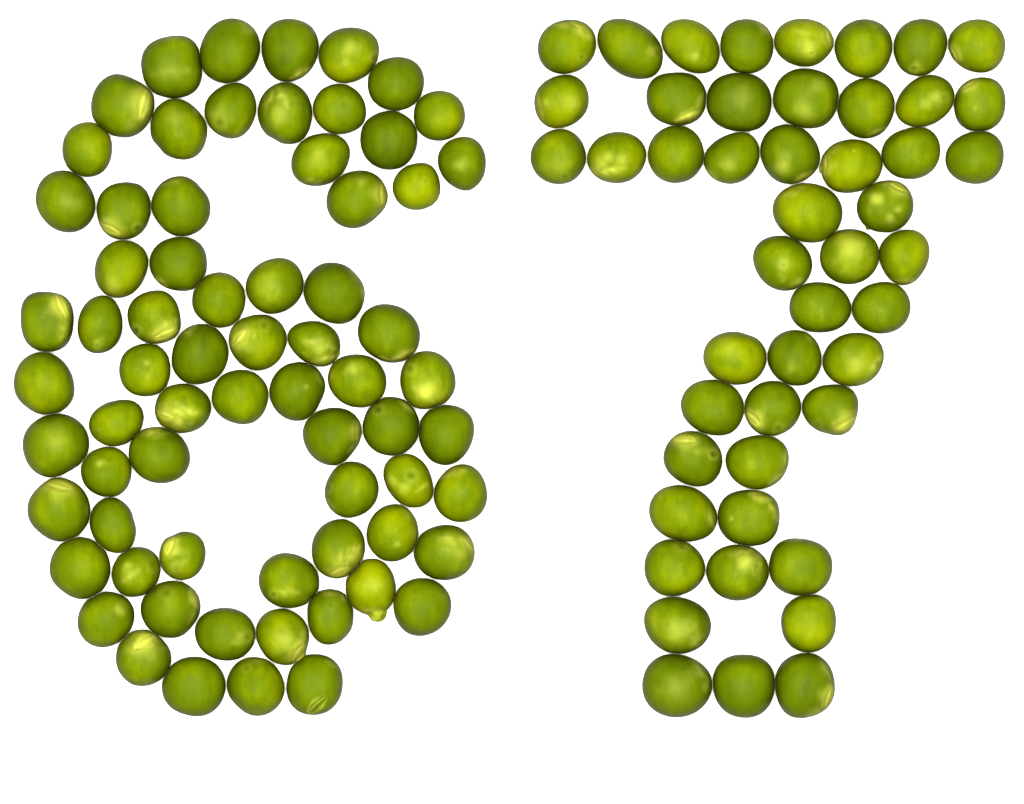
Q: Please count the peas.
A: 117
